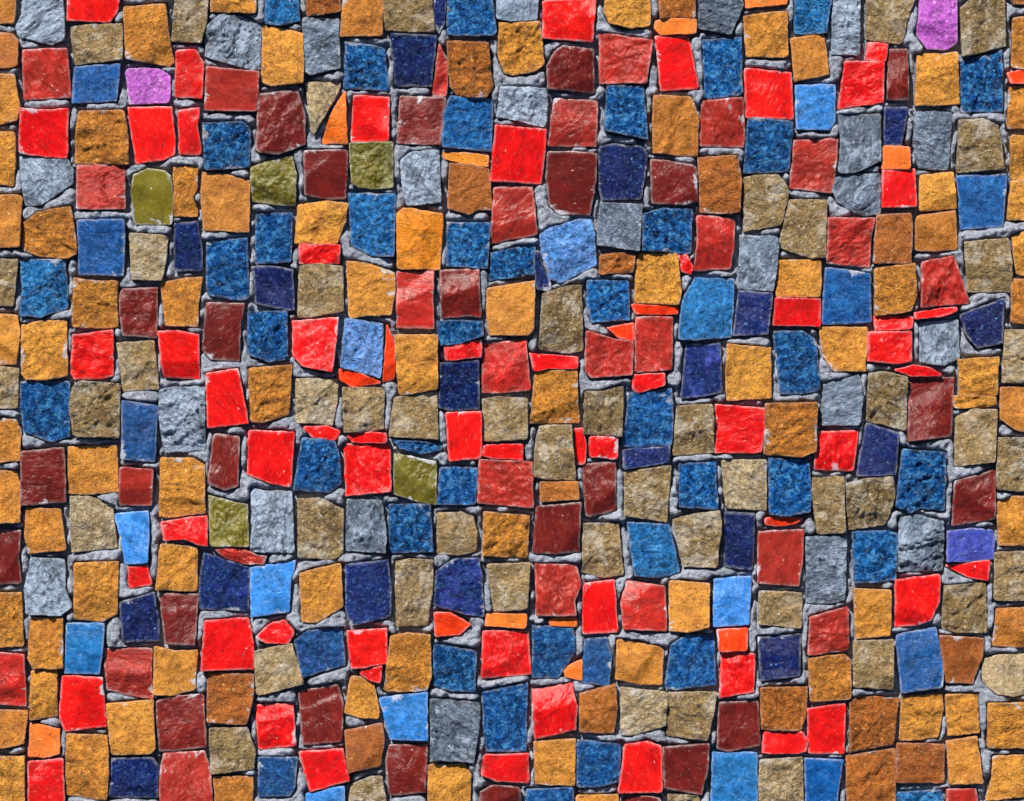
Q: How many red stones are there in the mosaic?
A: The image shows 117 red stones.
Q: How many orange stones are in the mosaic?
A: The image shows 107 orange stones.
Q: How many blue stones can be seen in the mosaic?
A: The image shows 81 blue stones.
